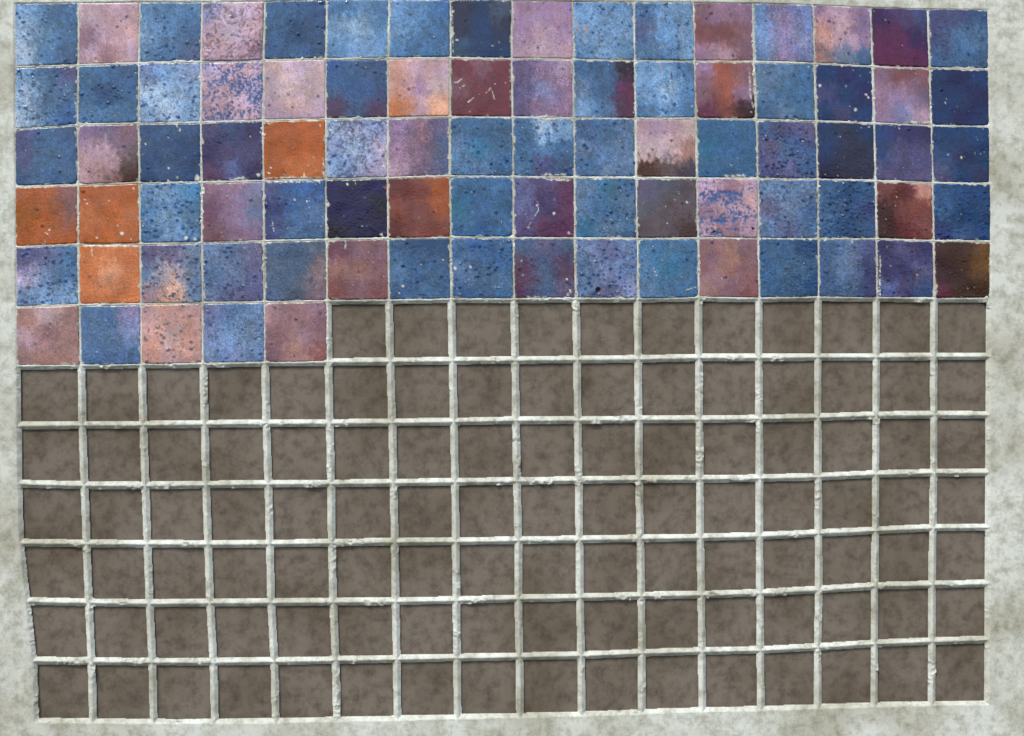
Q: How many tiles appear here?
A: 85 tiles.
